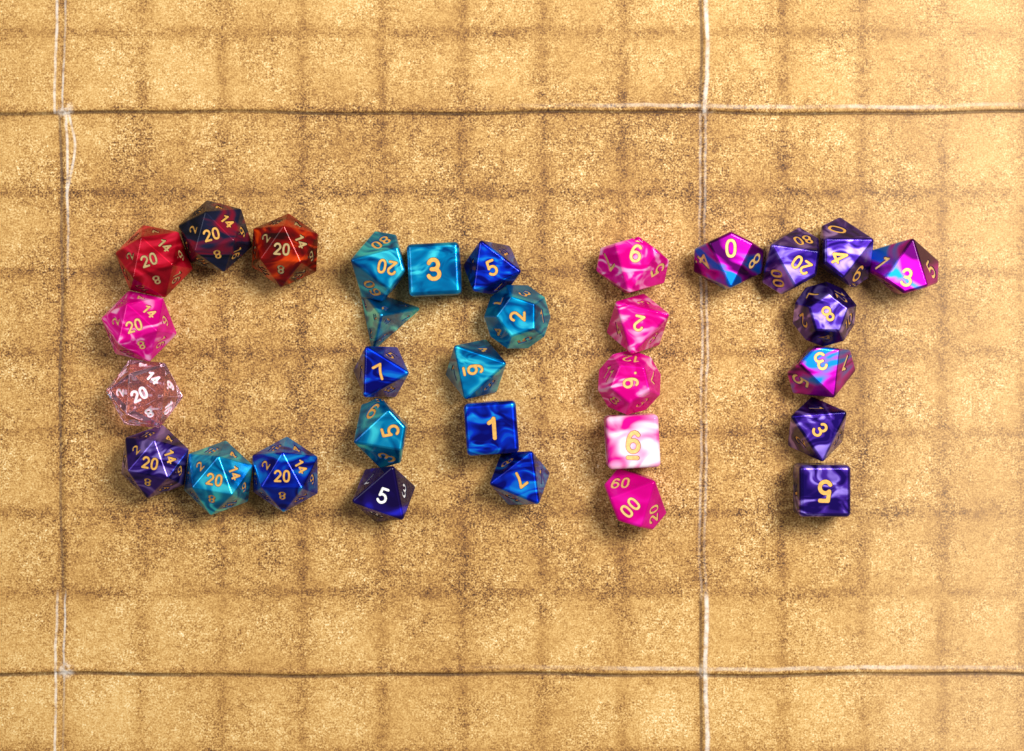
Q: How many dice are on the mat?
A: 32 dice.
